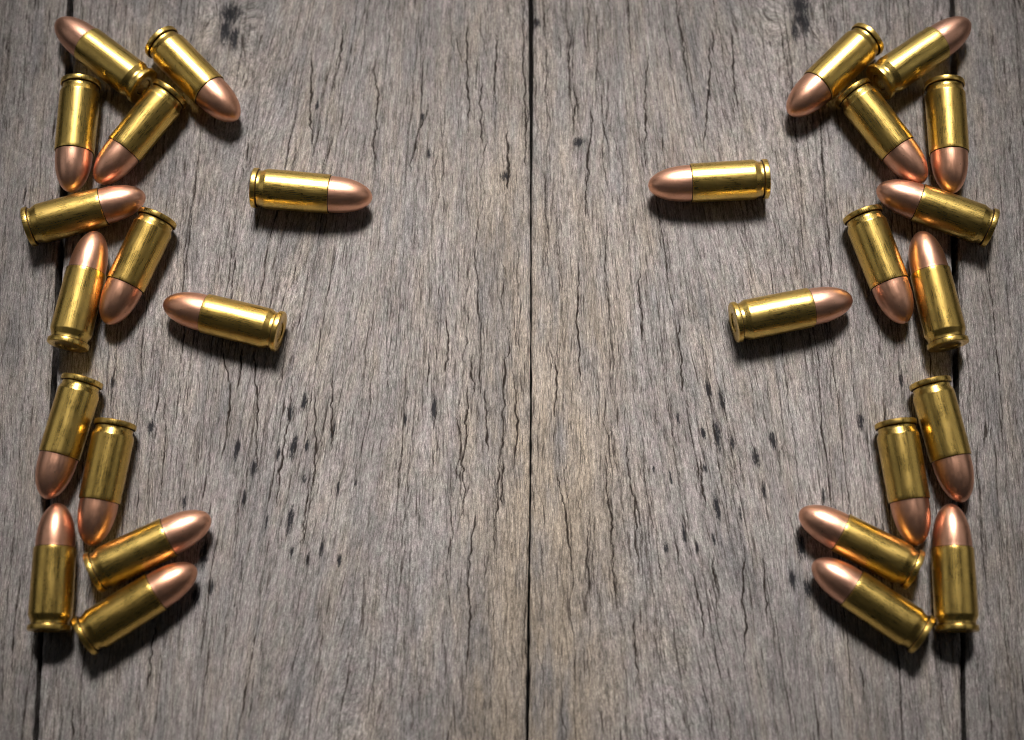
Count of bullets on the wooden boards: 28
